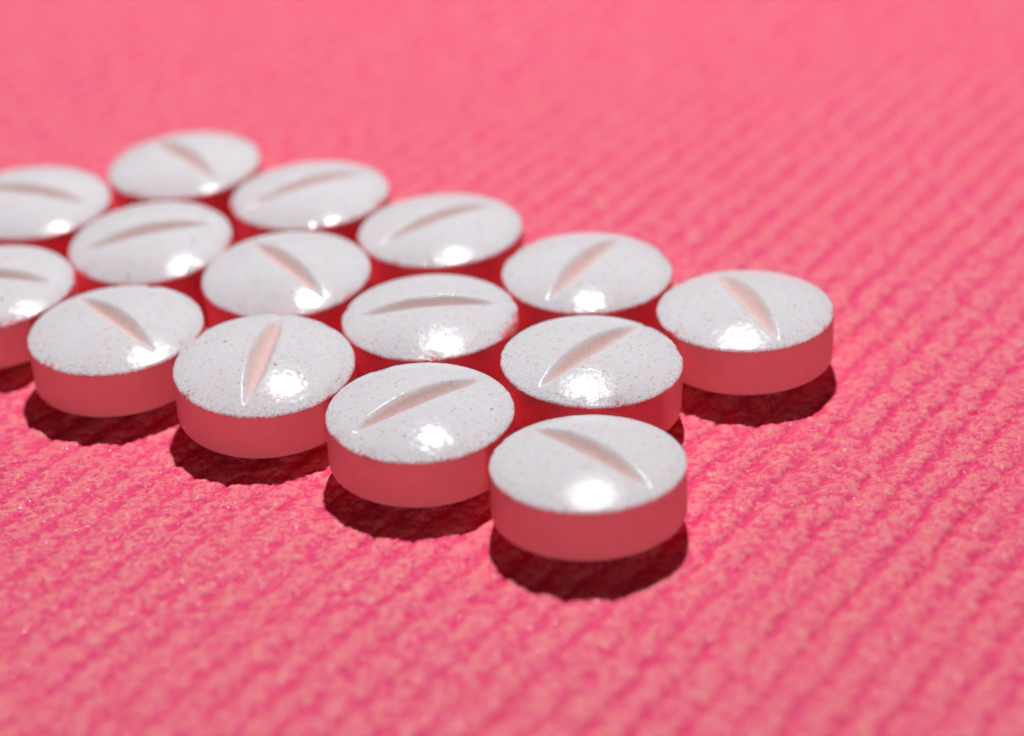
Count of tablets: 15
